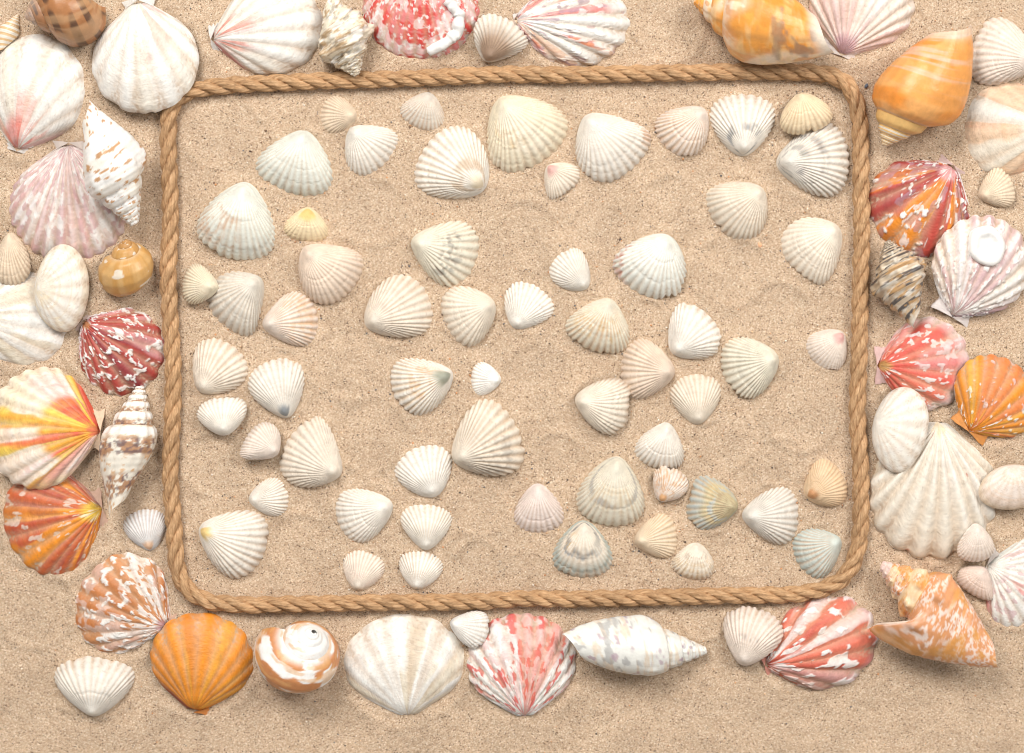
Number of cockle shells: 69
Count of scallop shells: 23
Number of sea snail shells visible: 12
